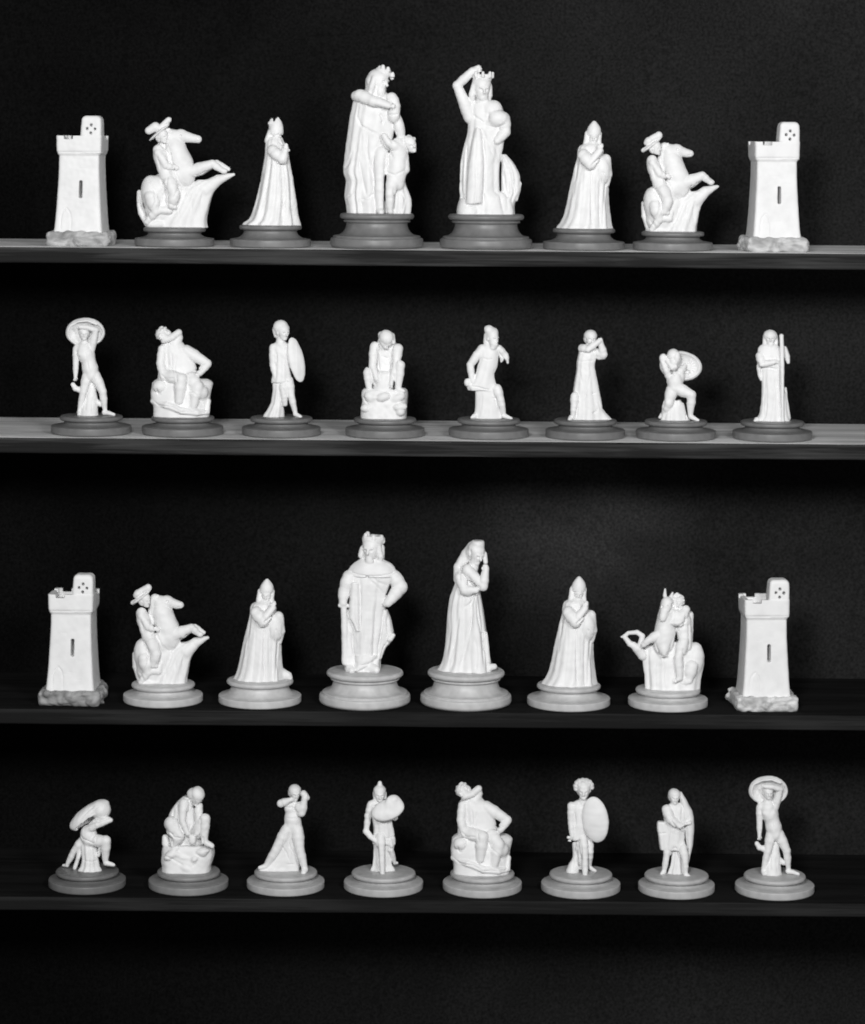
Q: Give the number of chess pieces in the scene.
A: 32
